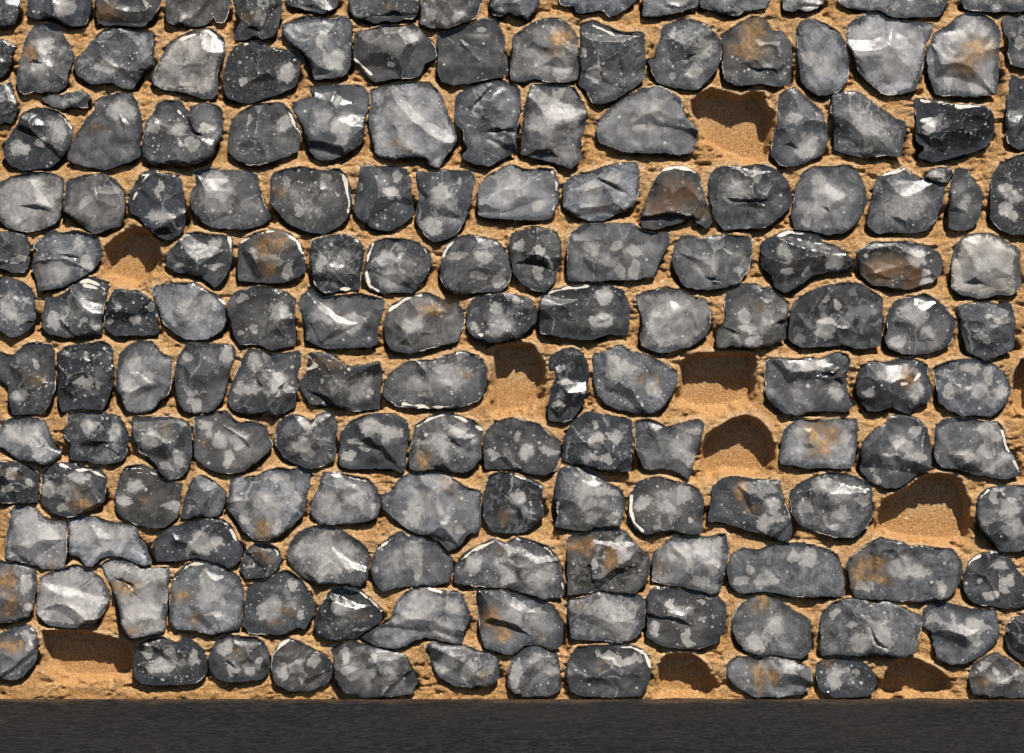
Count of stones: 164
